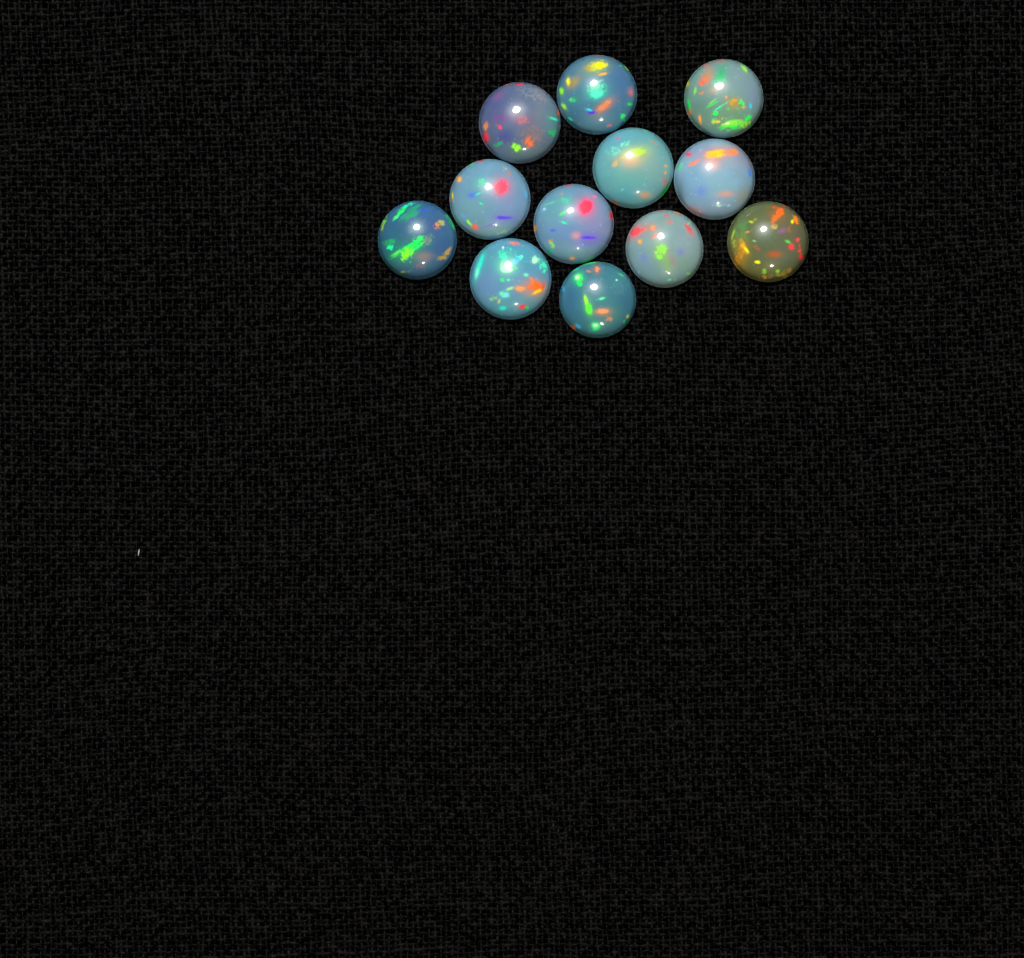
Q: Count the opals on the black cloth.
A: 12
